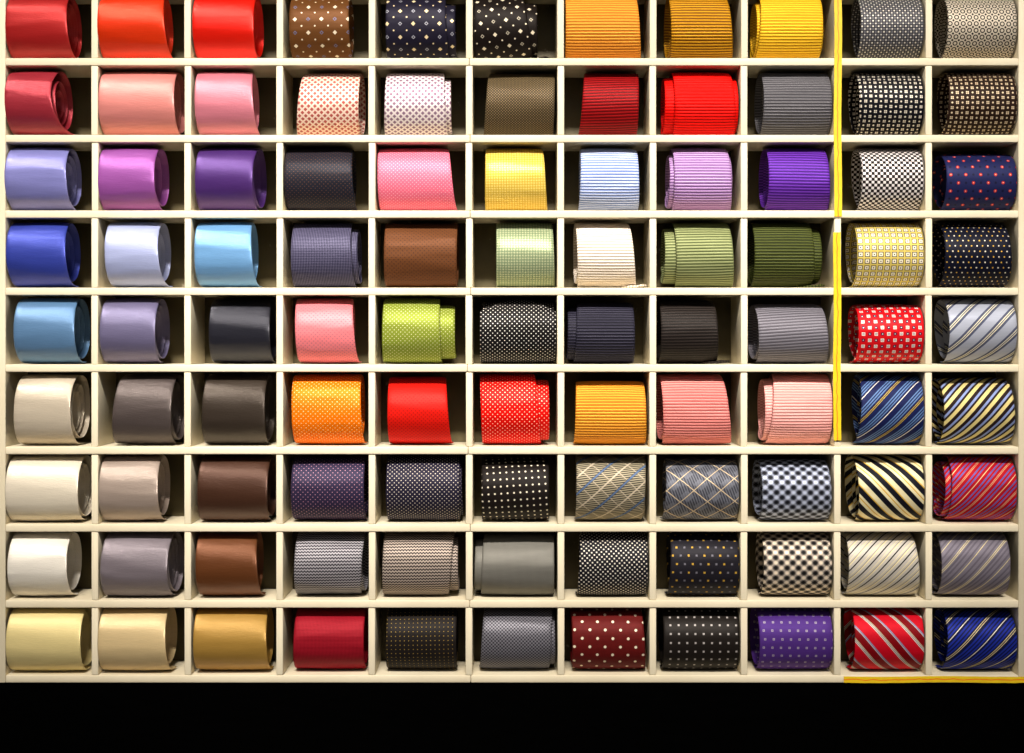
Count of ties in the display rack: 99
